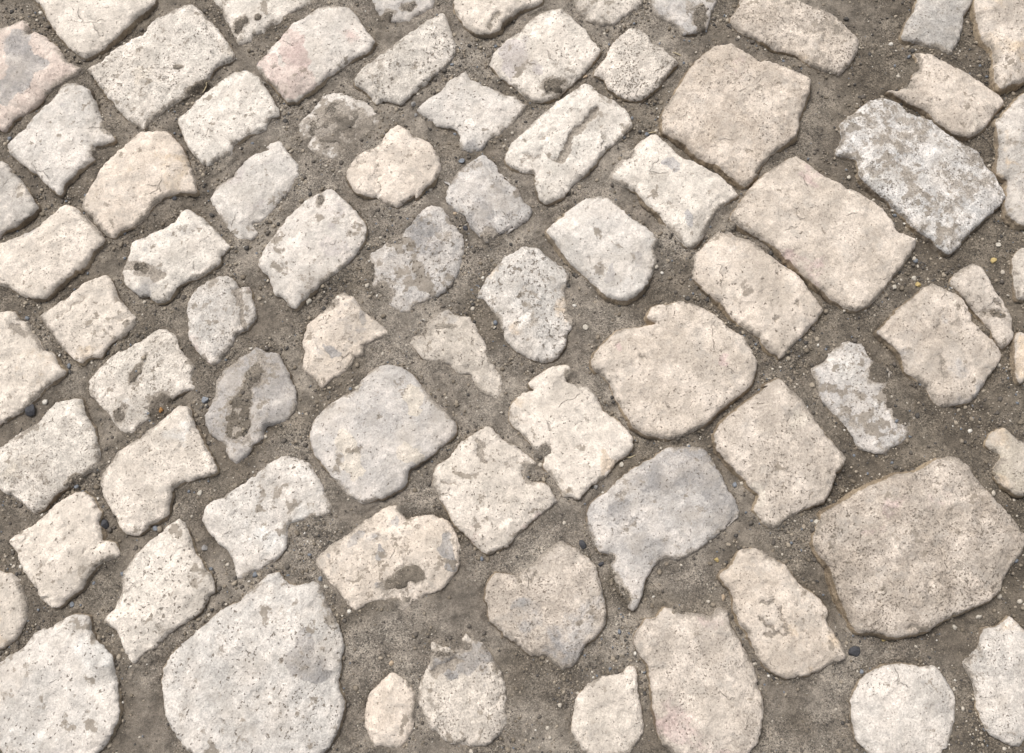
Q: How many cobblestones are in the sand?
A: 75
